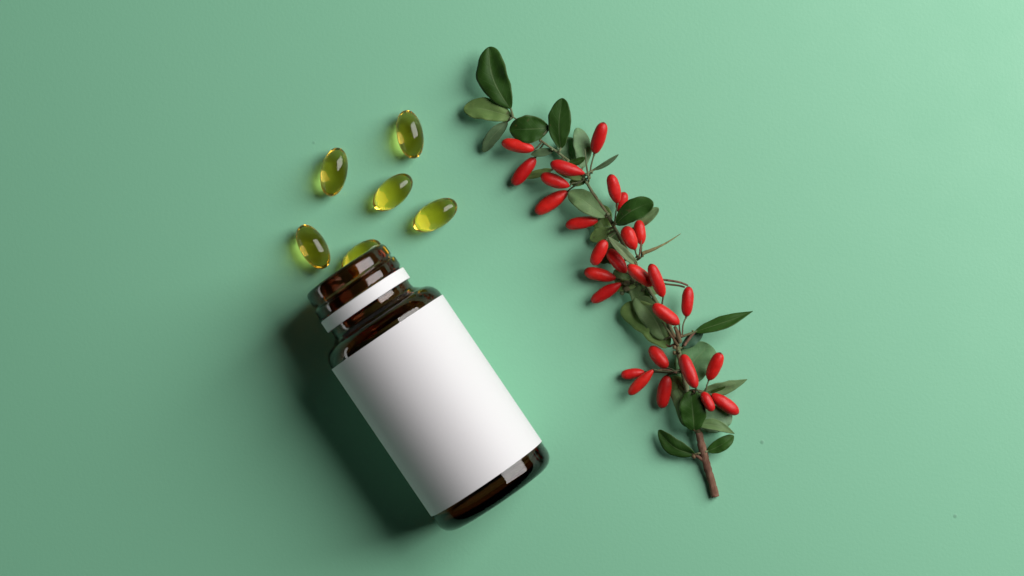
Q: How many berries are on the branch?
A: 27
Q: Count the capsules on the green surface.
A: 6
